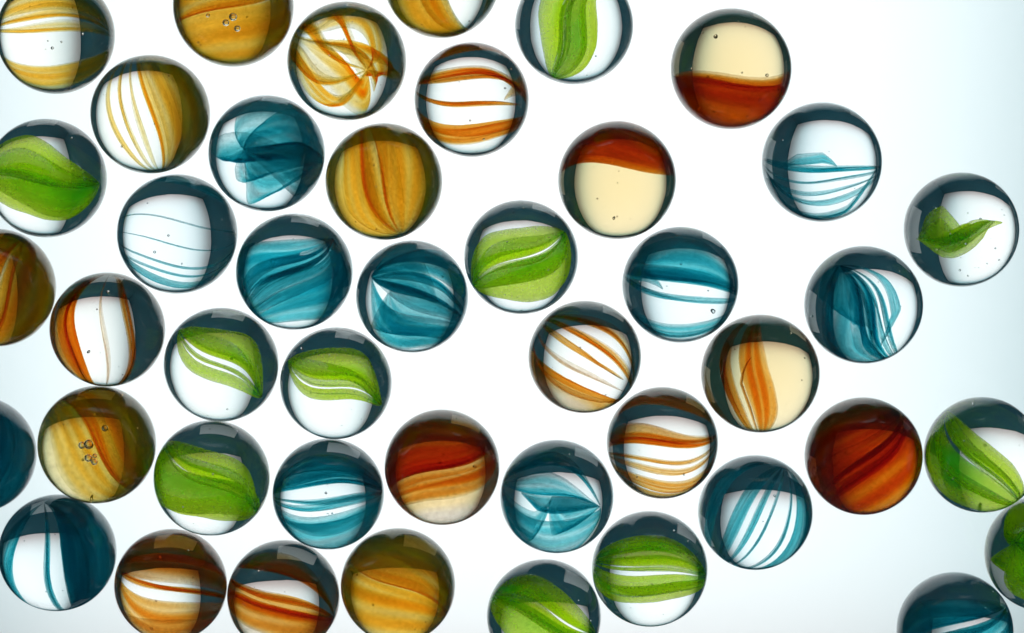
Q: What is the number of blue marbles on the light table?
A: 13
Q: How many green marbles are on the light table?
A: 11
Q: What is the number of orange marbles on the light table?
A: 11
